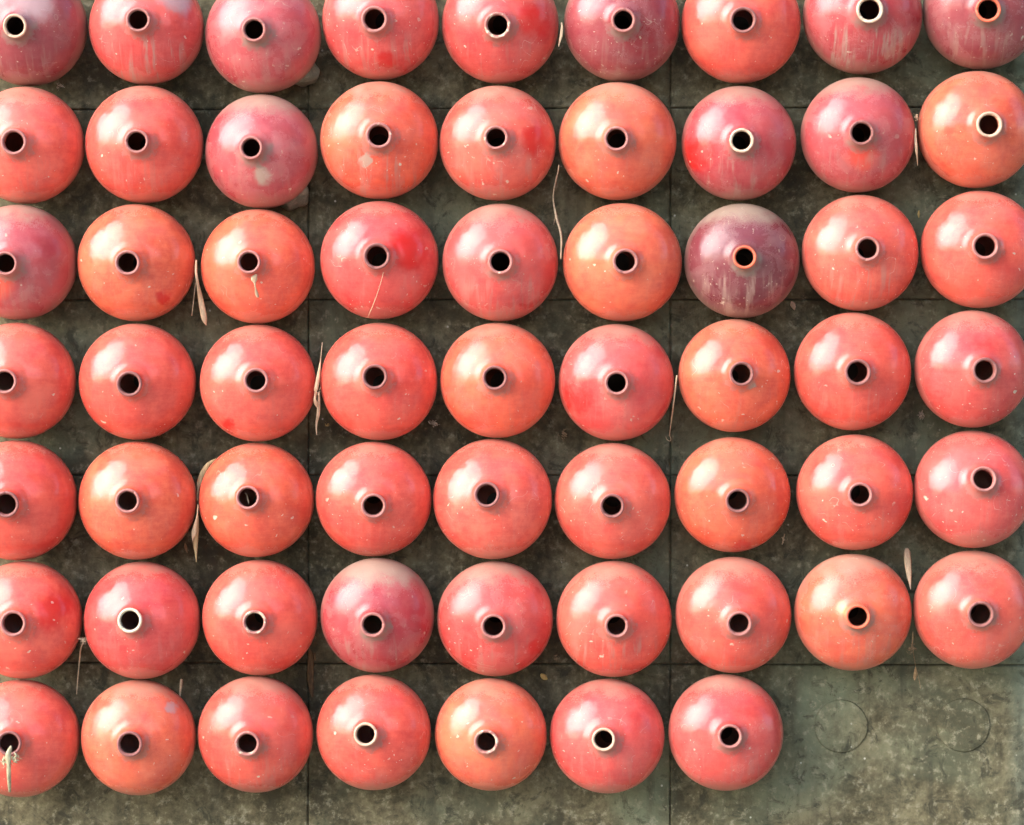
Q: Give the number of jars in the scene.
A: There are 61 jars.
